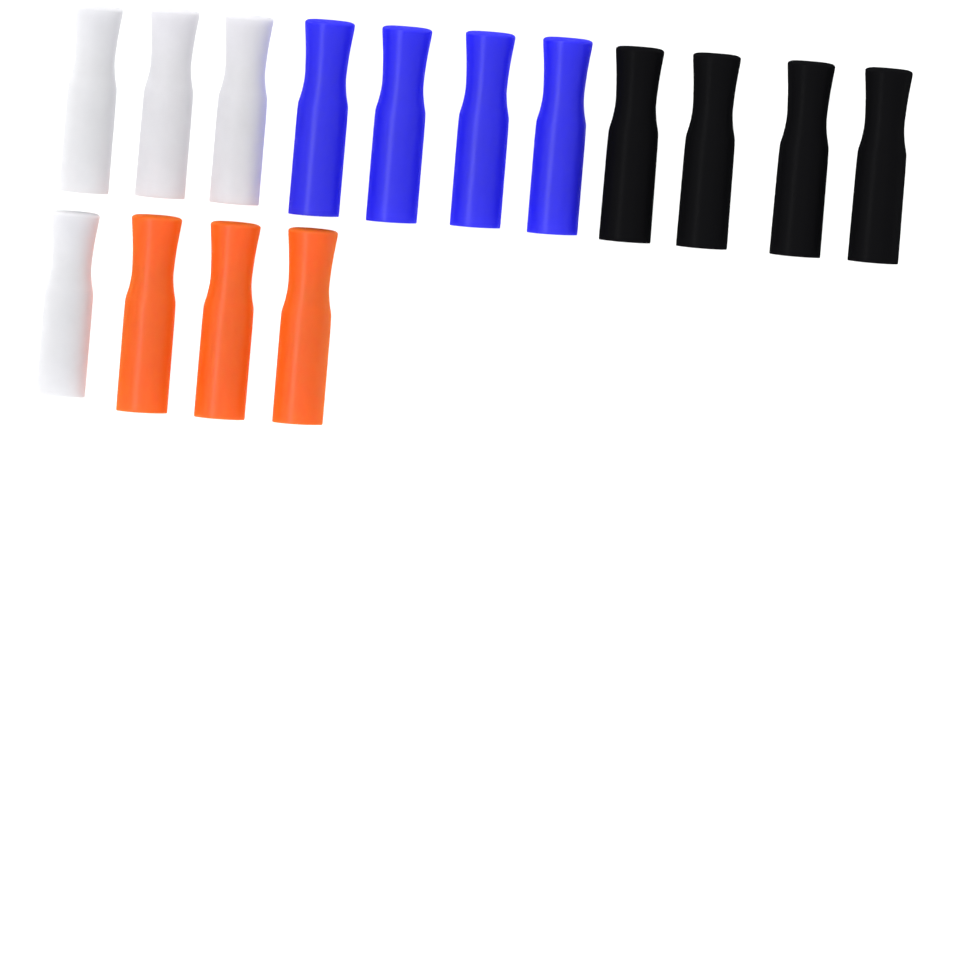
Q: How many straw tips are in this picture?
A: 15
